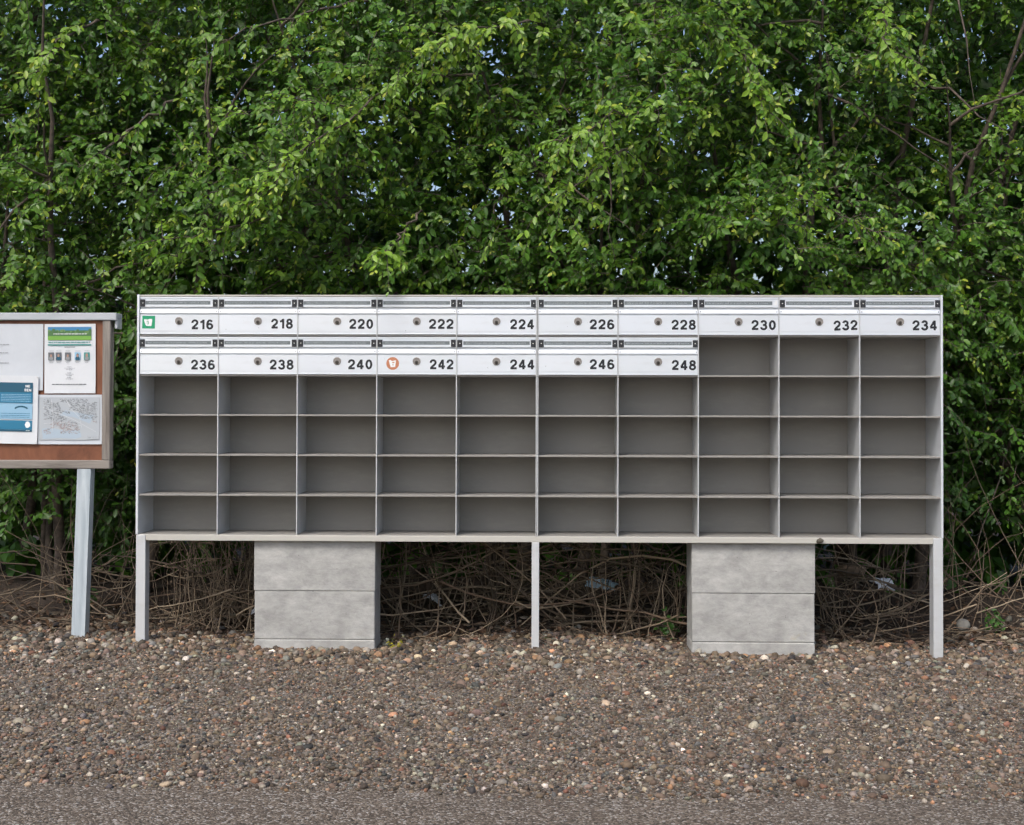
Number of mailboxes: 17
